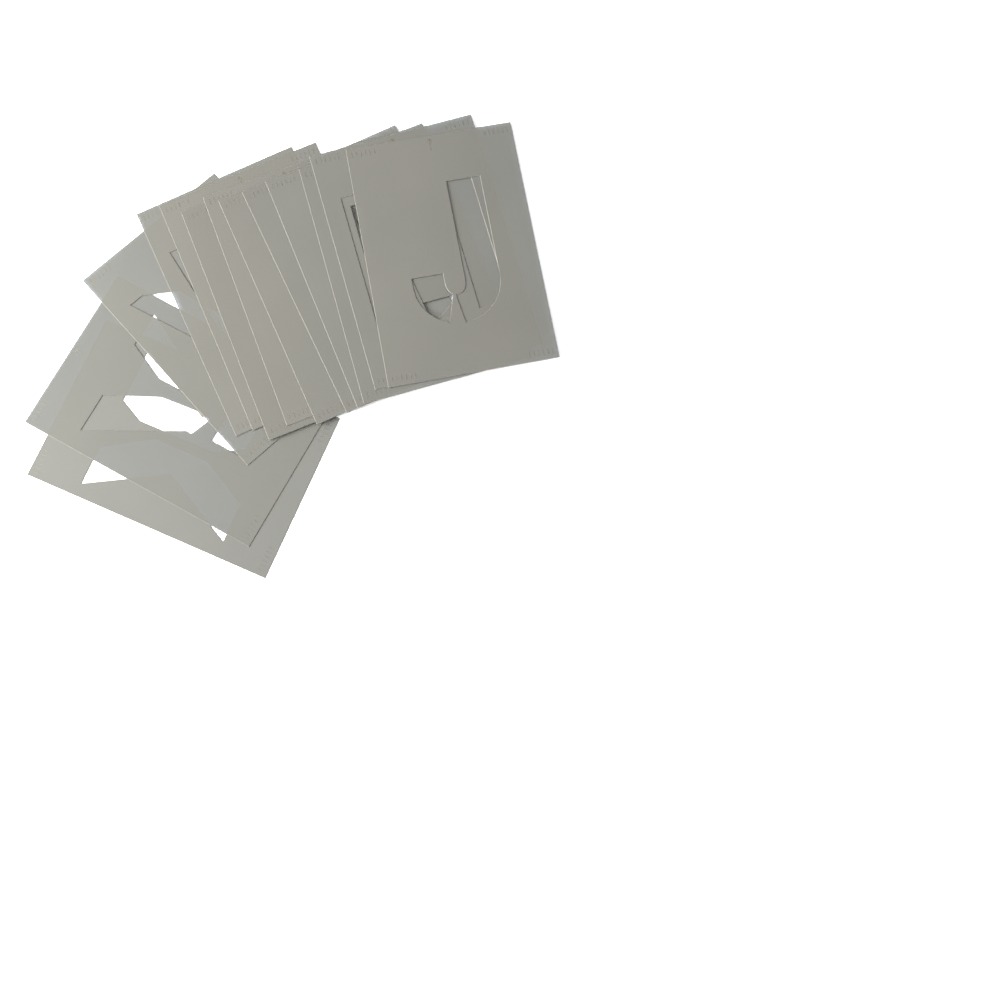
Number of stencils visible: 13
